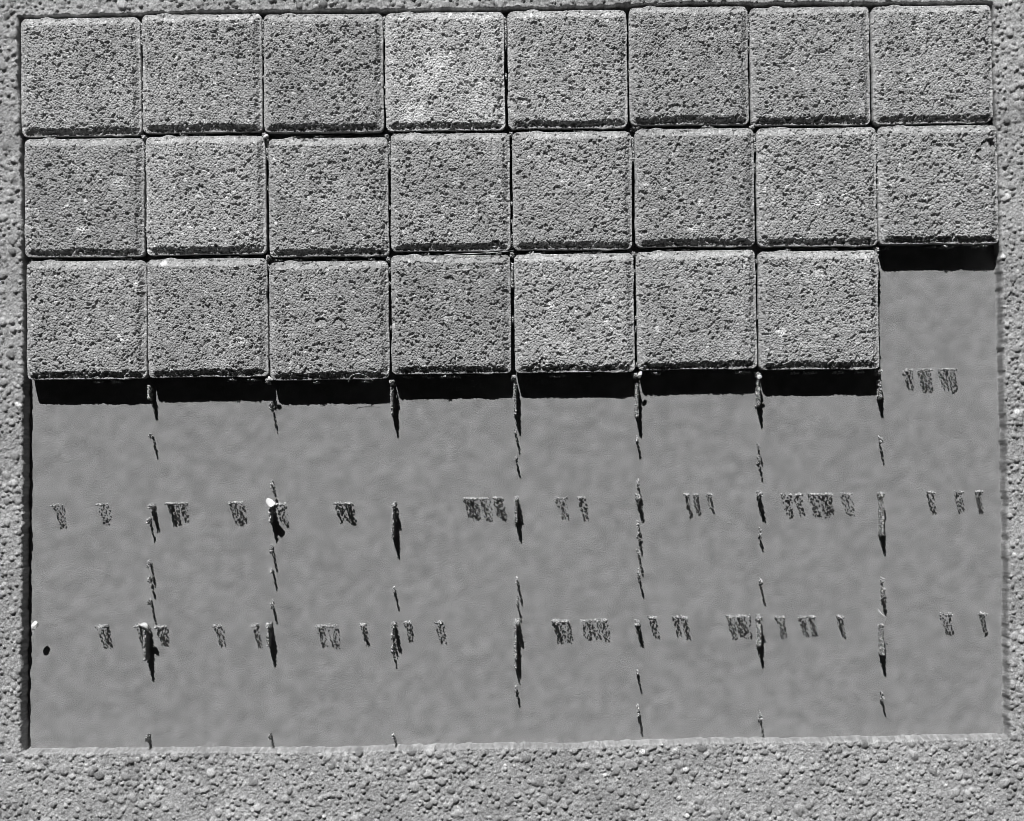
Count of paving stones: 23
